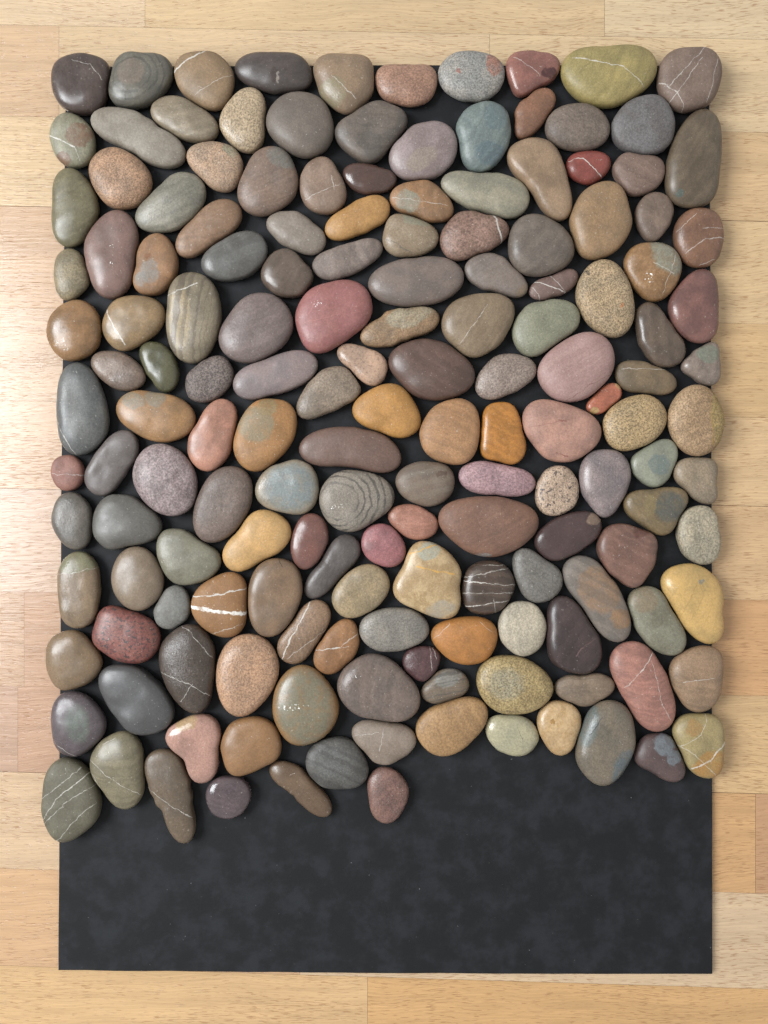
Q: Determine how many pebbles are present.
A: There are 160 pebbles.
